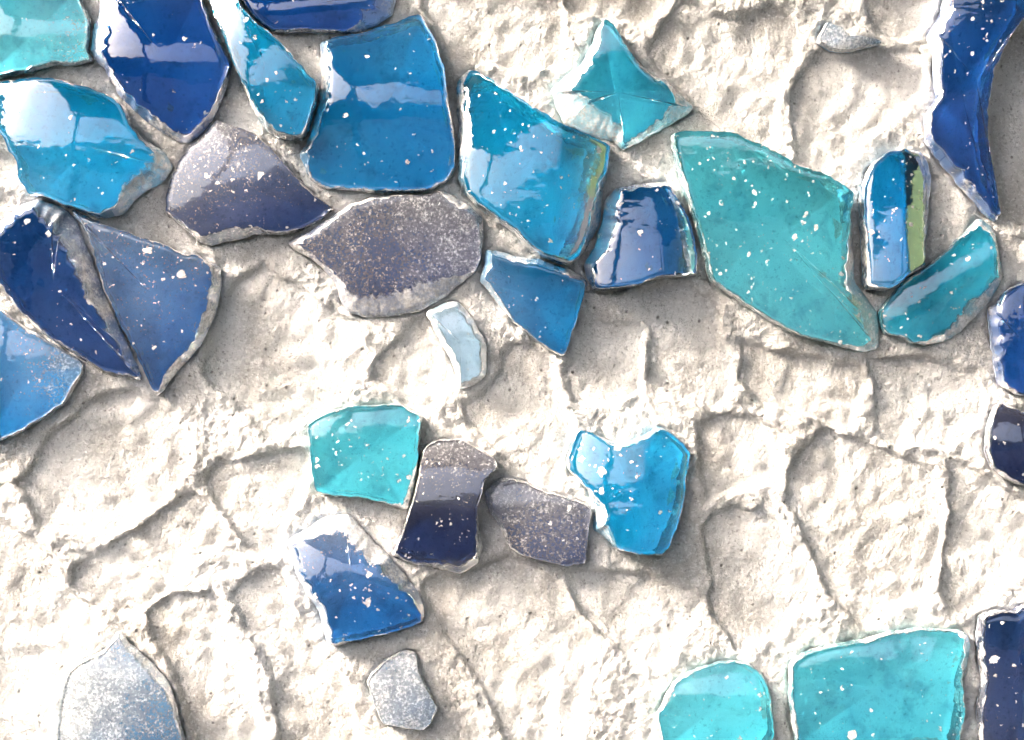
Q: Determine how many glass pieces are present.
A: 33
